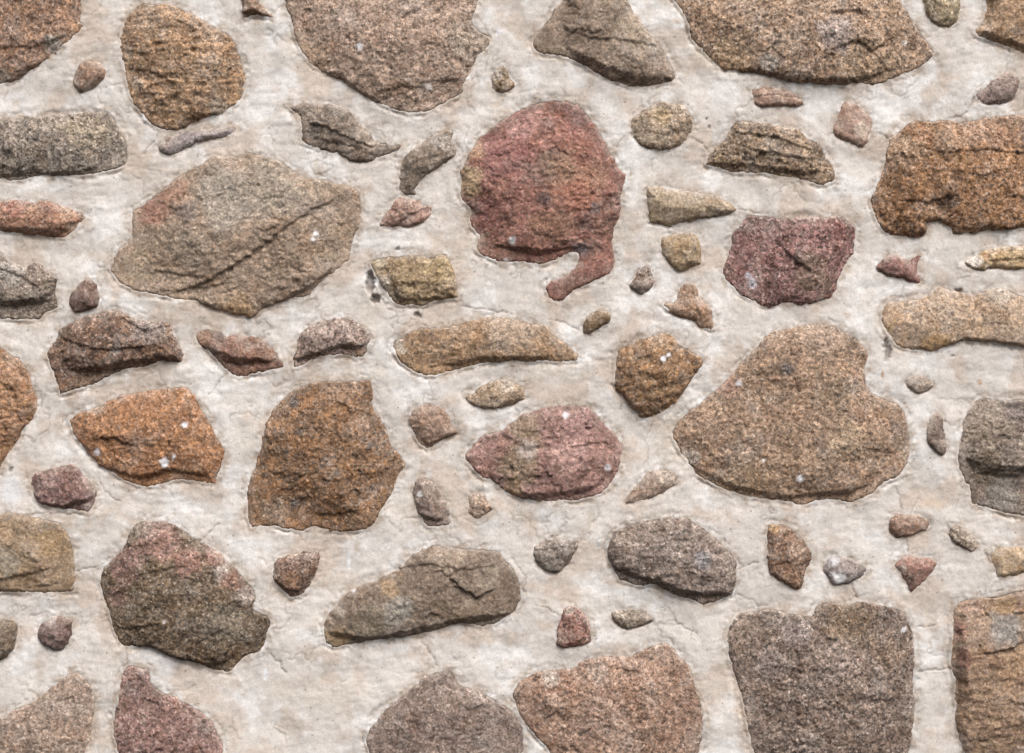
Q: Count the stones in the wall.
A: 77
